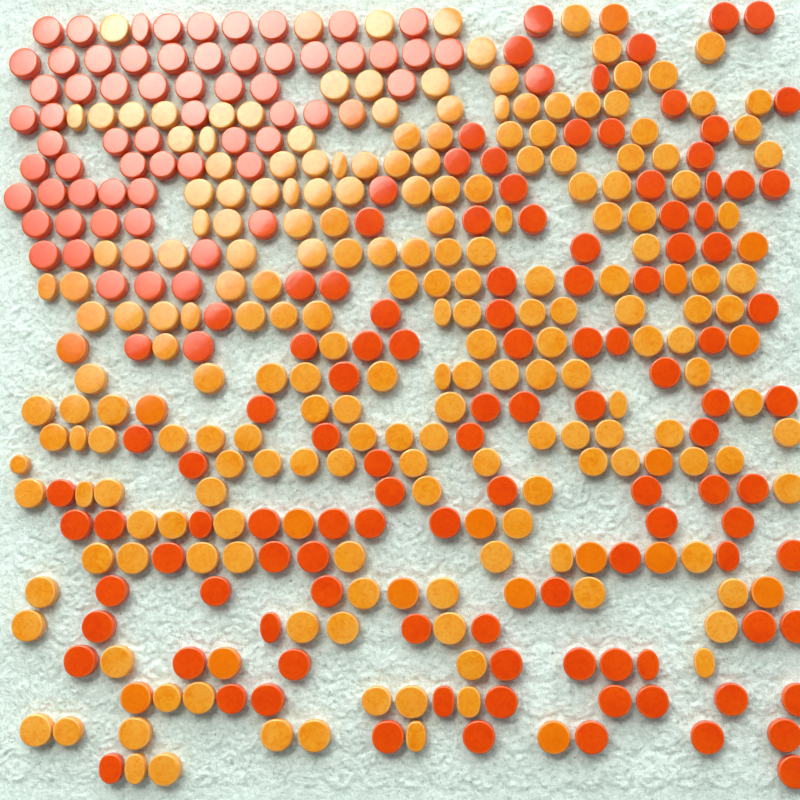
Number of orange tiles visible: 20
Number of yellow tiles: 200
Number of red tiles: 177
